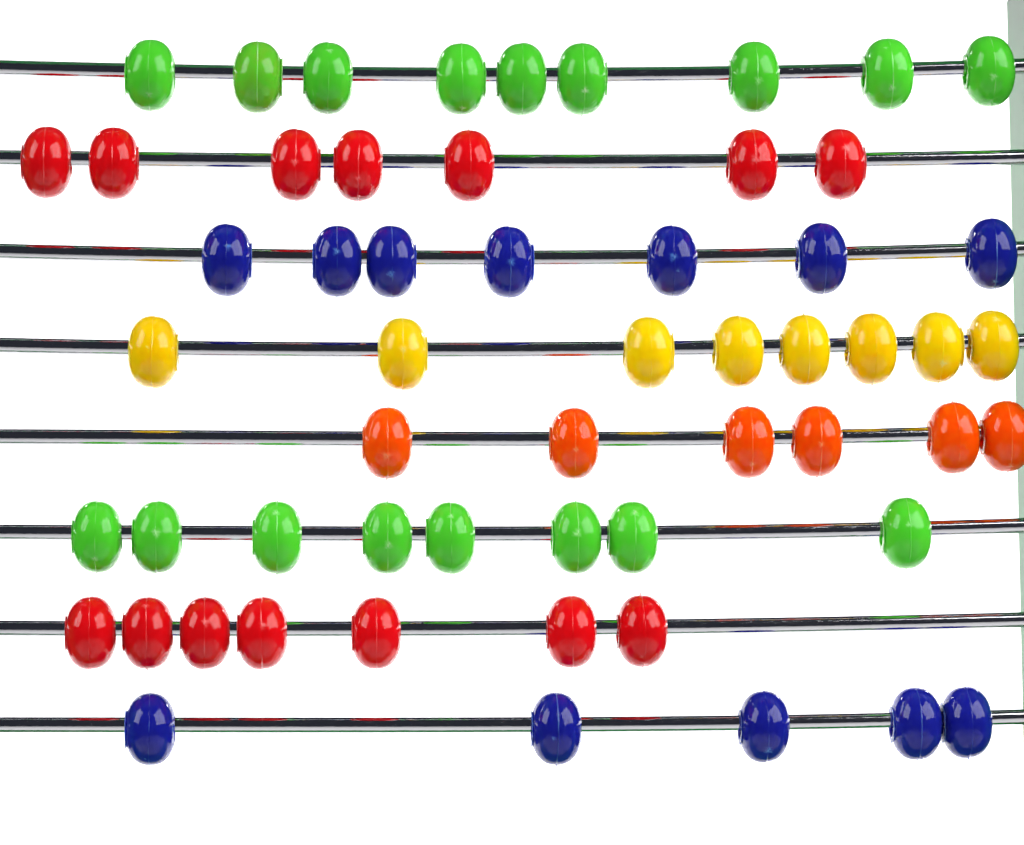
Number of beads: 57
